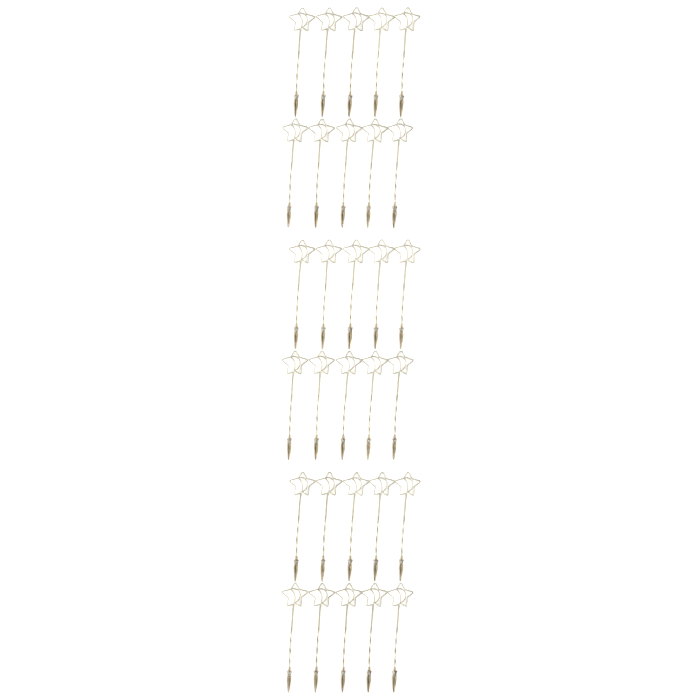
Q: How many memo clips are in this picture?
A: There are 30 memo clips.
